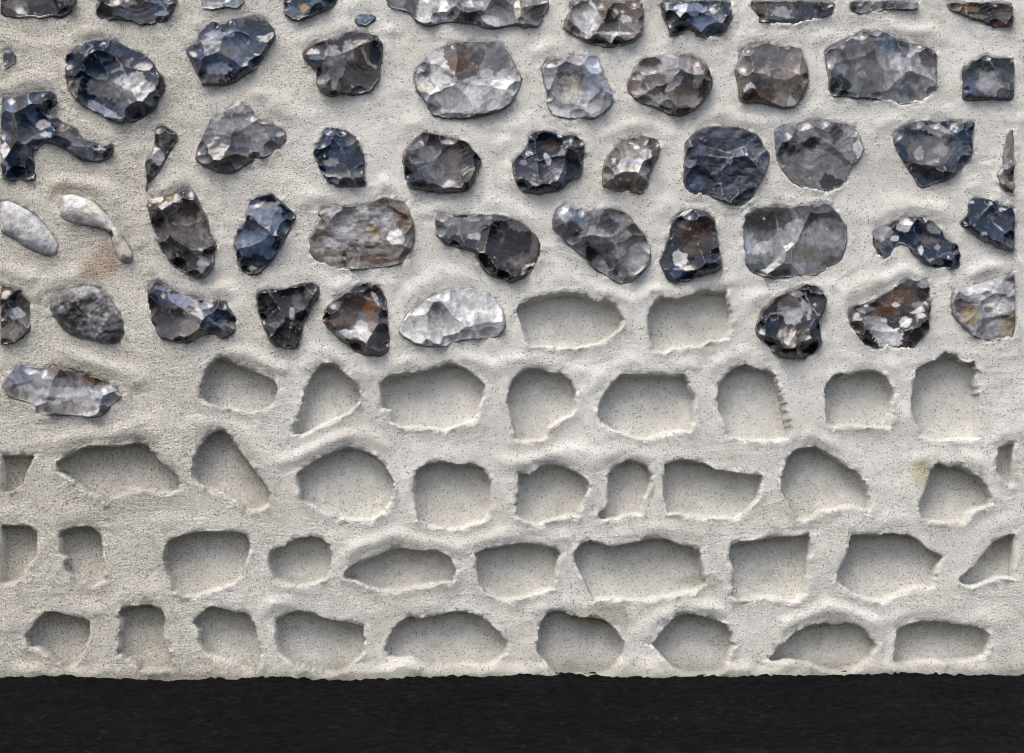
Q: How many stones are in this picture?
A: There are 53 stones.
